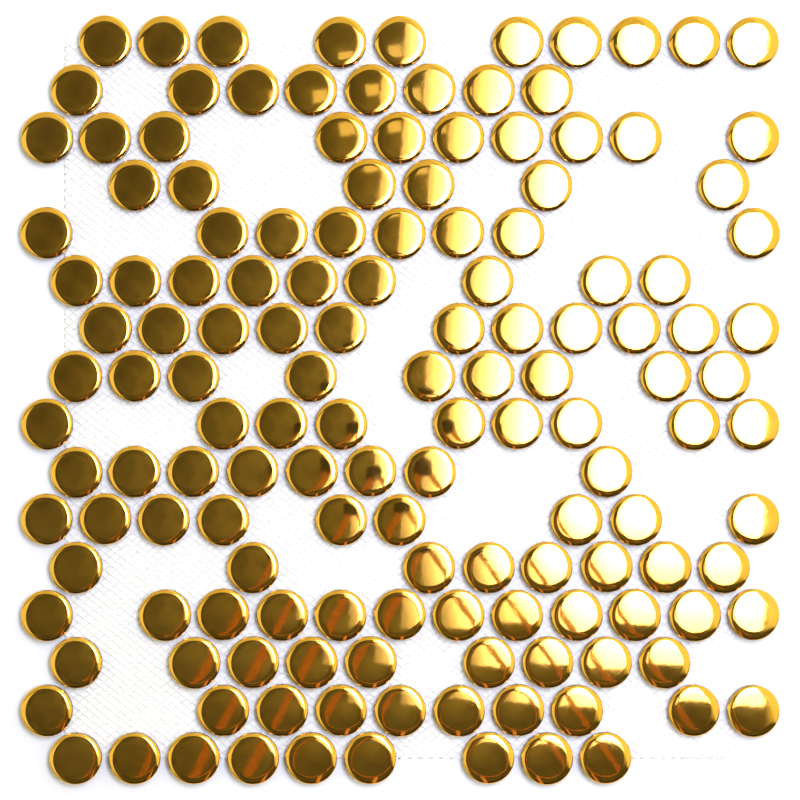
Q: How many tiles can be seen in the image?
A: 145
